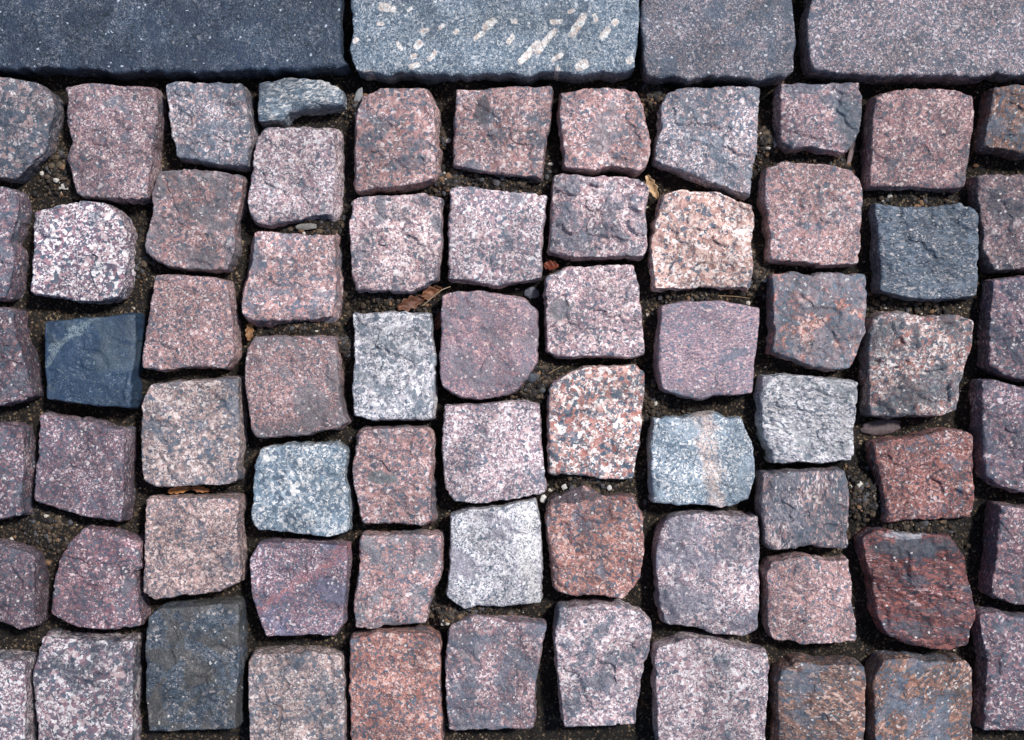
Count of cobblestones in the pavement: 68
